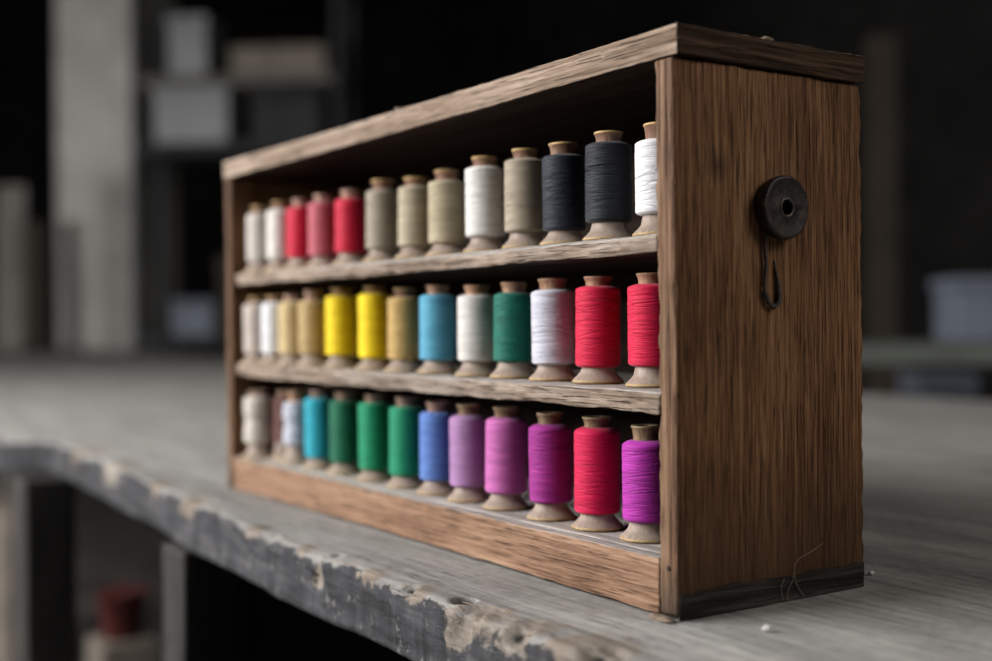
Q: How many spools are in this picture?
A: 39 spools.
